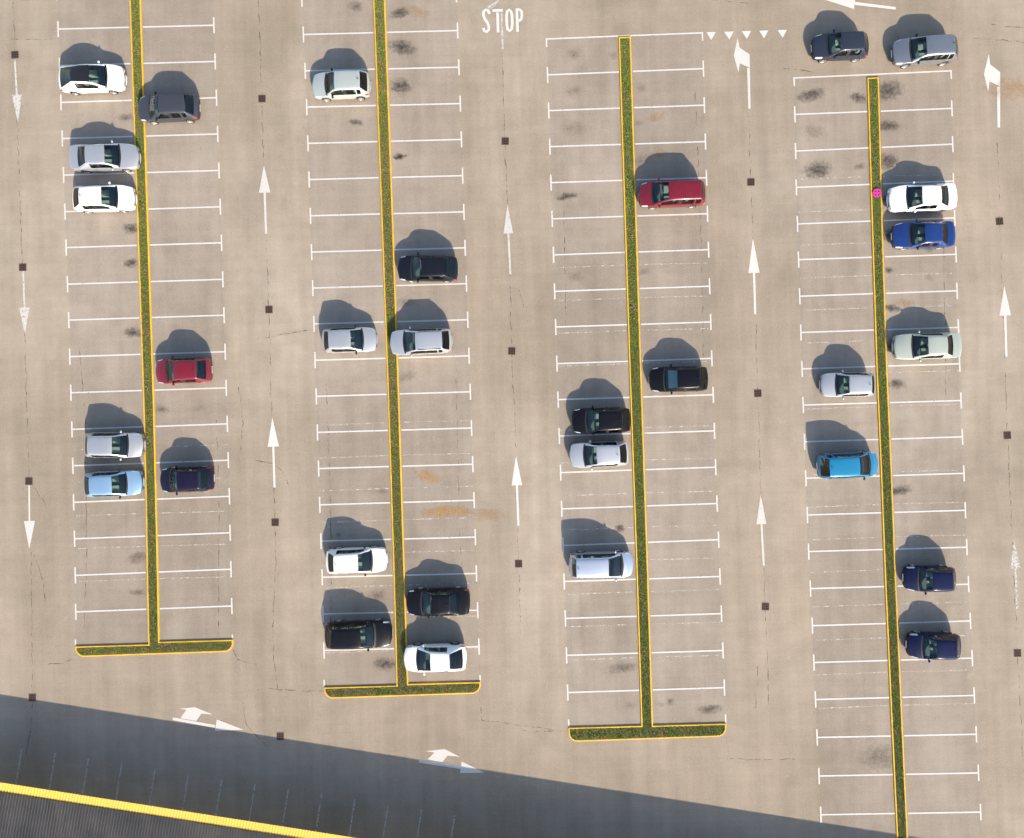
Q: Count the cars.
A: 30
